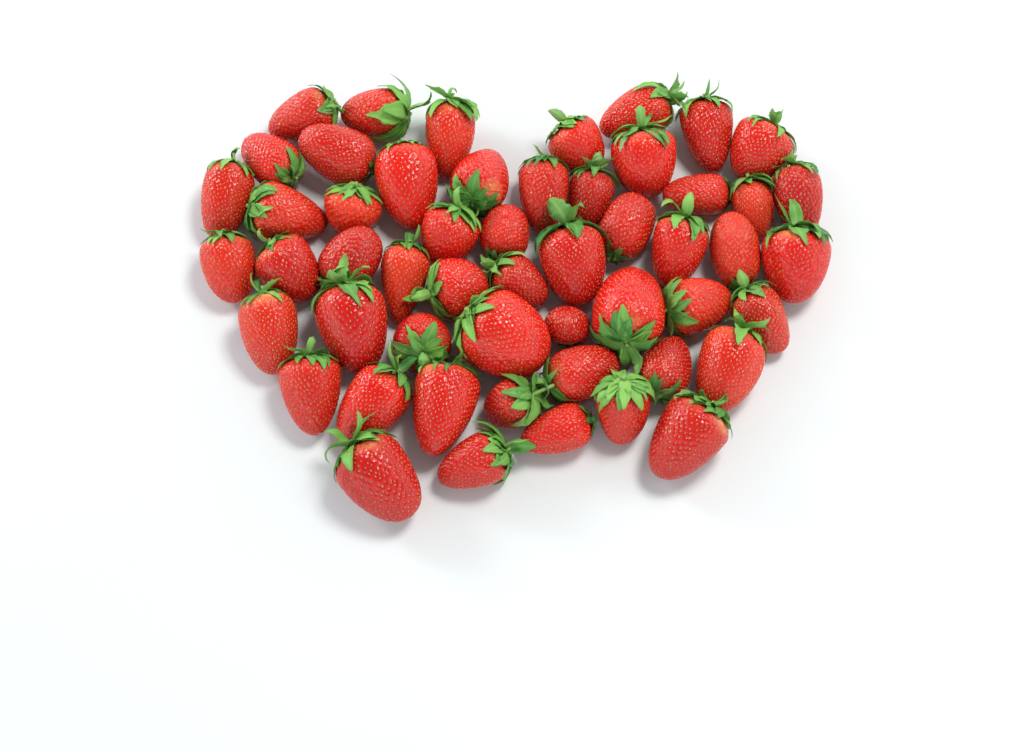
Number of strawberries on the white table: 53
